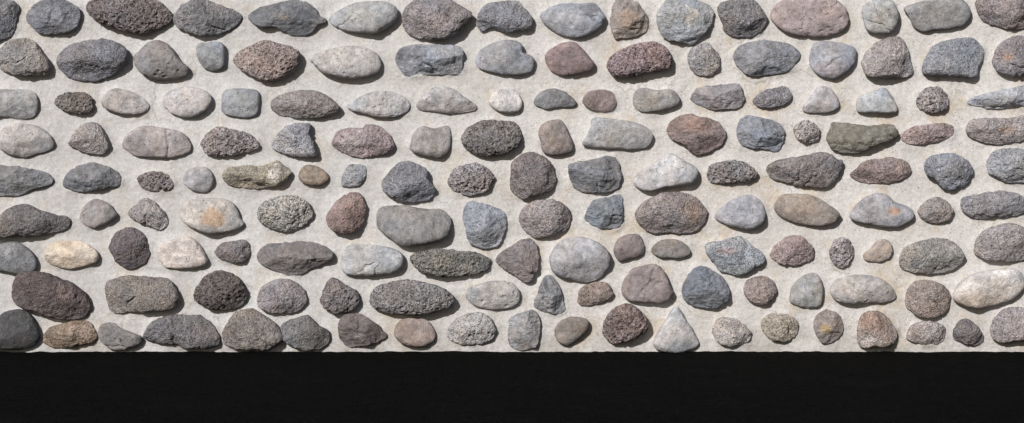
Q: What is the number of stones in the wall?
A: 153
